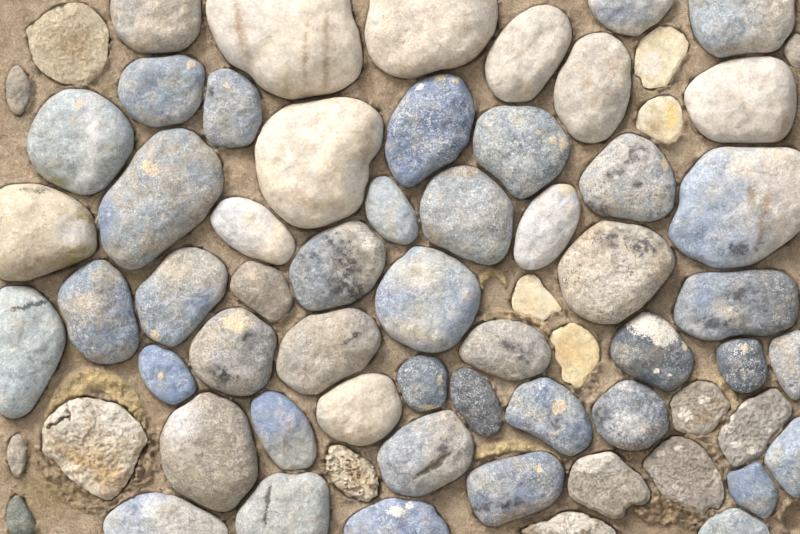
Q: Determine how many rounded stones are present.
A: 56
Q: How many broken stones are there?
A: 12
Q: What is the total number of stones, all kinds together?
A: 68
